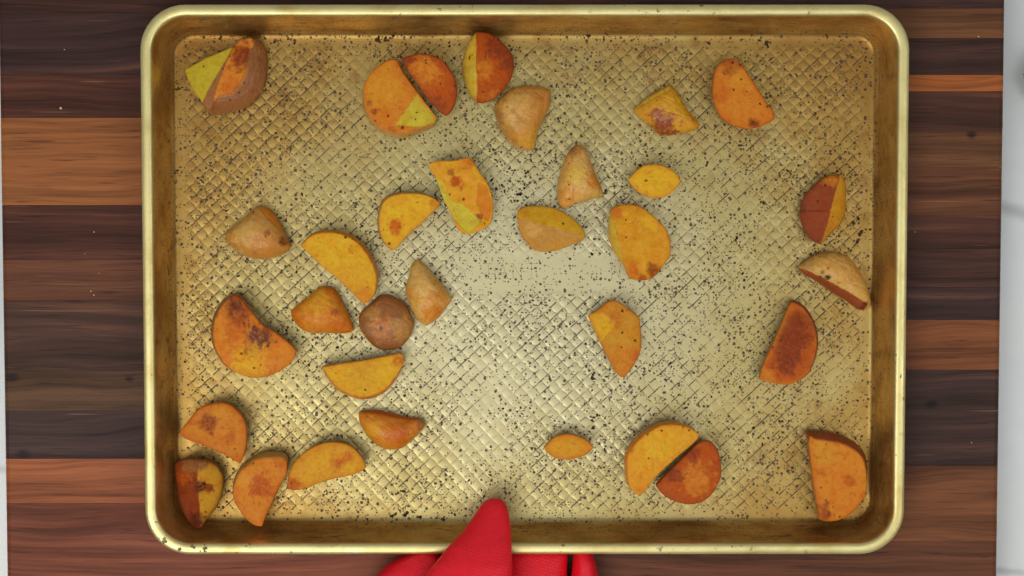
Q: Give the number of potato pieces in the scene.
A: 33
